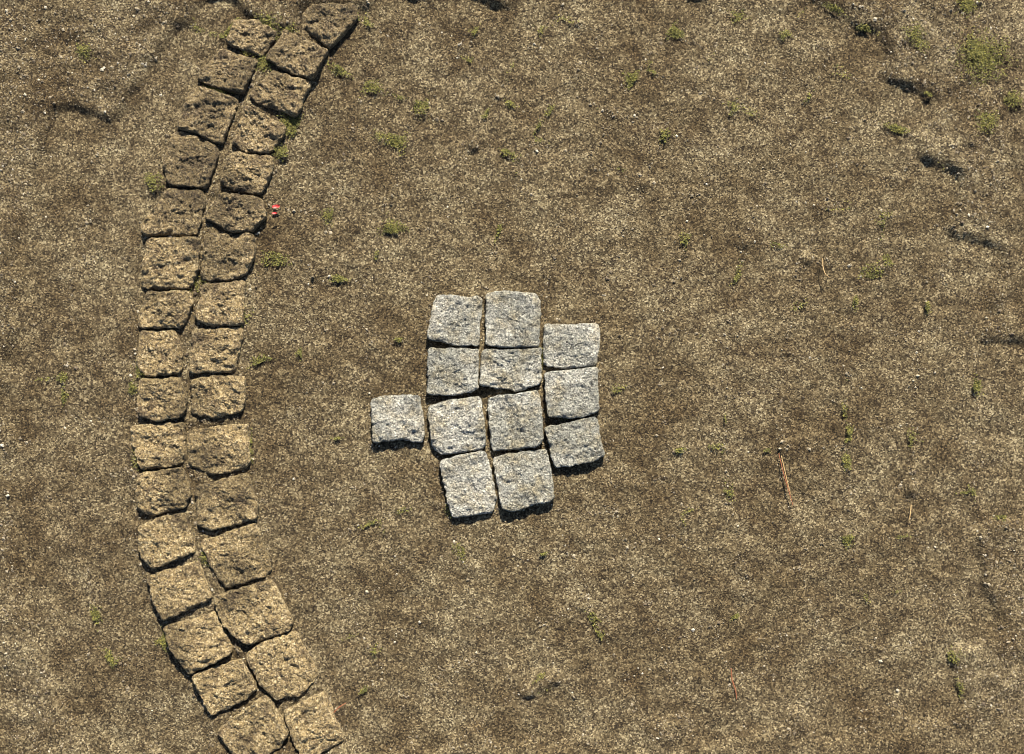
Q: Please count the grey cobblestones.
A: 12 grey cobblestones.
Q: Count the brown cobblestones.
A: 32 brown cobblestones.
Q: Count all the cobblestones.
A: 44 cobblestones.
